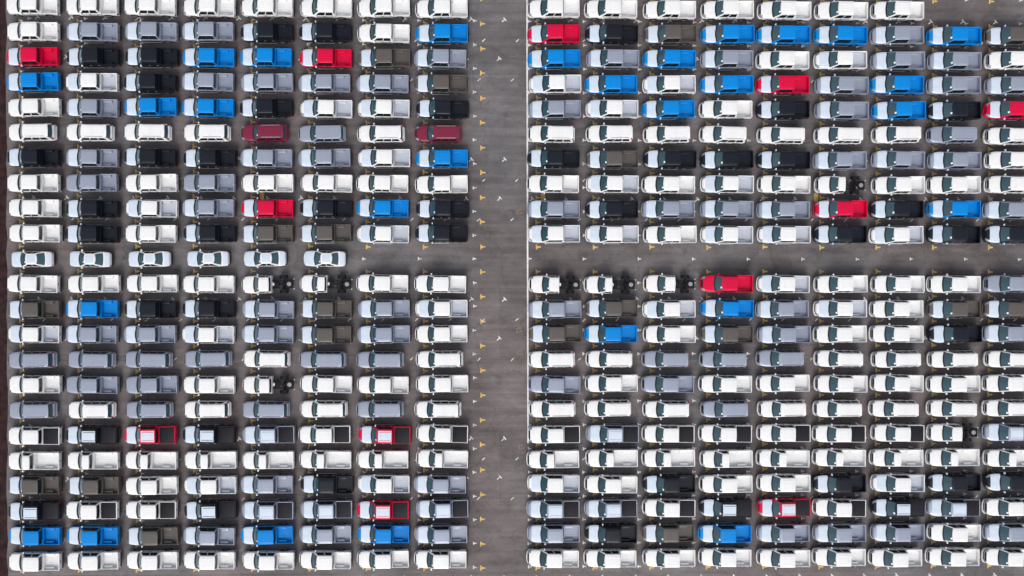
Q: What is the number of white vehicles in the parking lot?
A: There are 191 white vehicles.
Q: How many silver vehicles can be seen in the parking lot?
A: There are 83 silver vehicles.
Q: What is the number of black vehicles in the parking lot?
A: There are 43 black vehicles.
